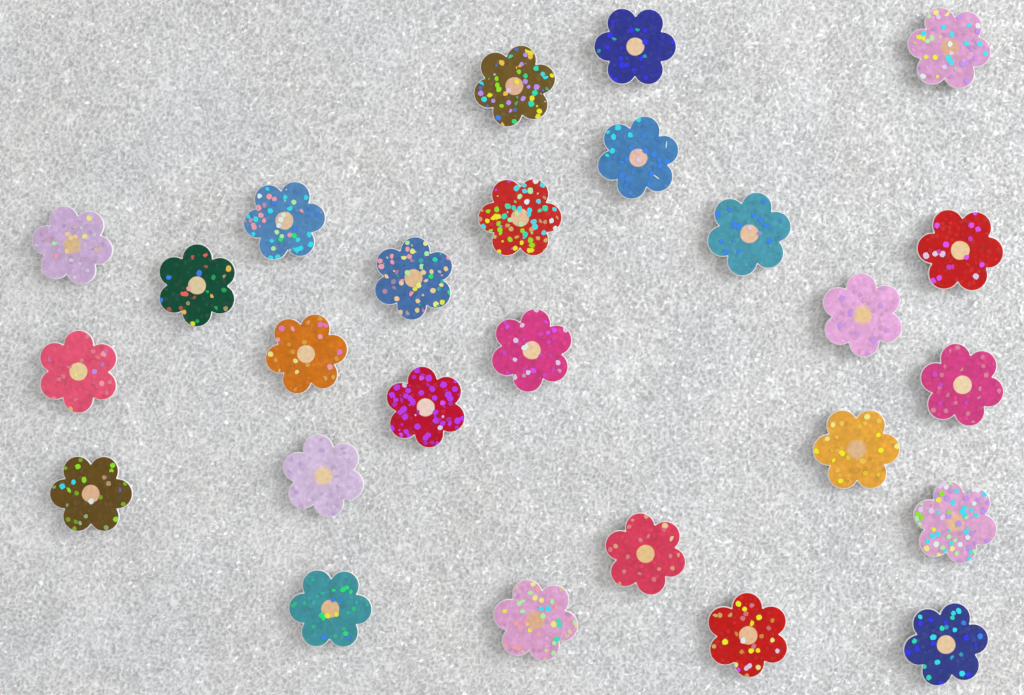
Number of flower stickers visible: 26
